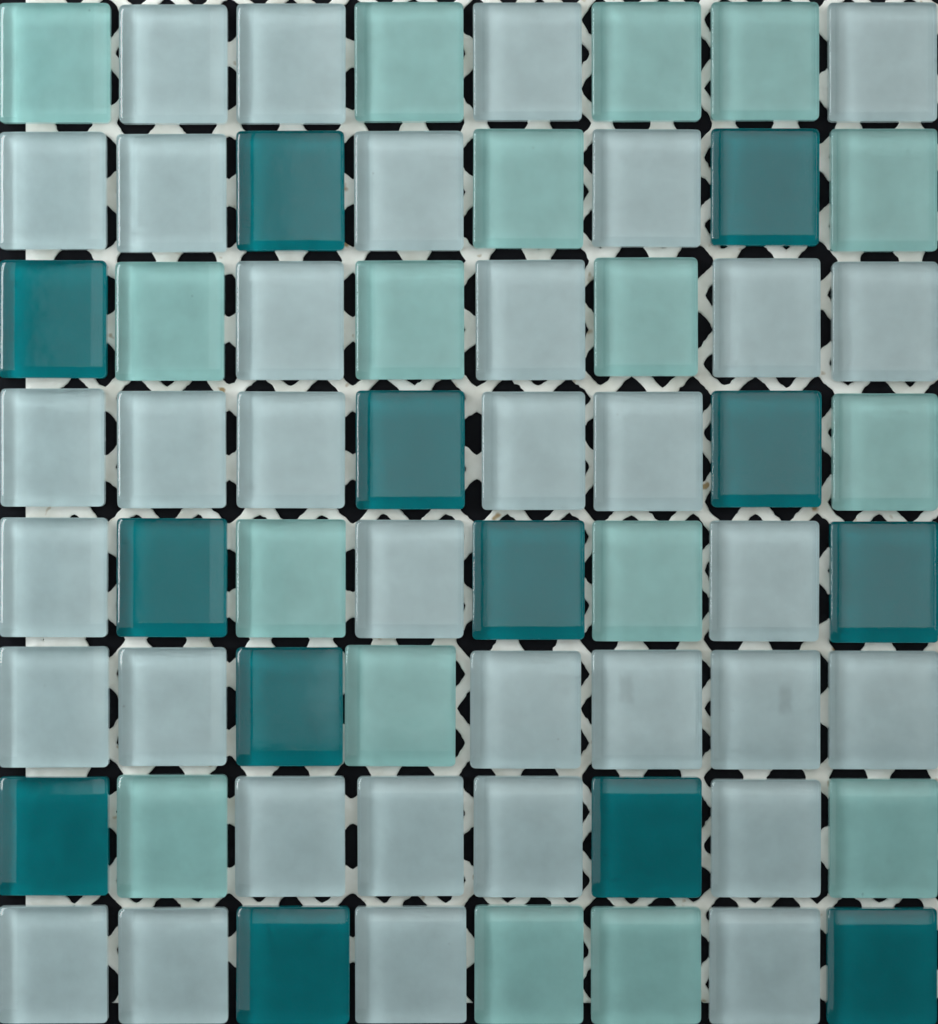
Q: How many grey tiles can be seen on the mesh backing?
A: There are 34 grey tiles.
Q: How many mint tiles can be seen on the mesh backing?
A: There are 17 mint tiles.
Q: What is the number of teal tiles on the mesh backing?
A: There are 13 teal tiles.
